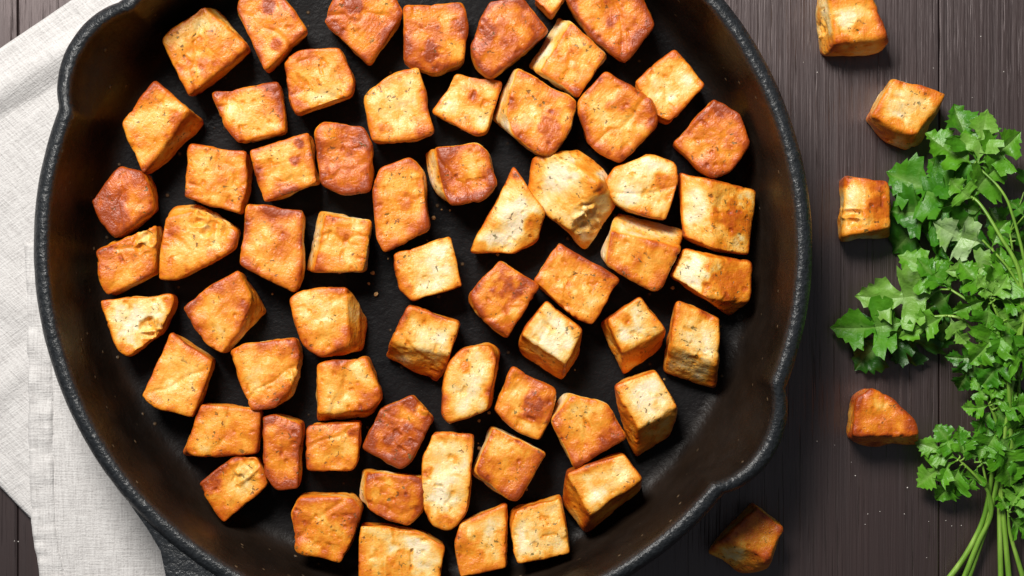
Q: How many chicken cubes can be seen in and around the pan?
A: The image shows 68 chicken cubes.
